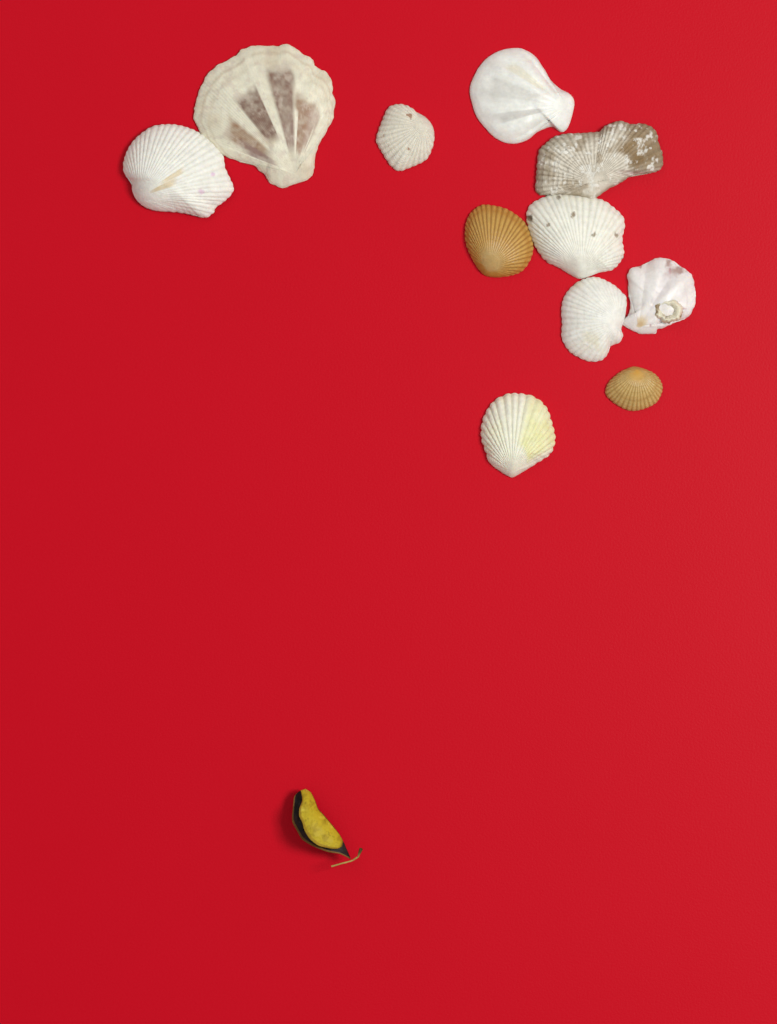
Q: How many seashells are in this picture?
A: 11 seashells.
